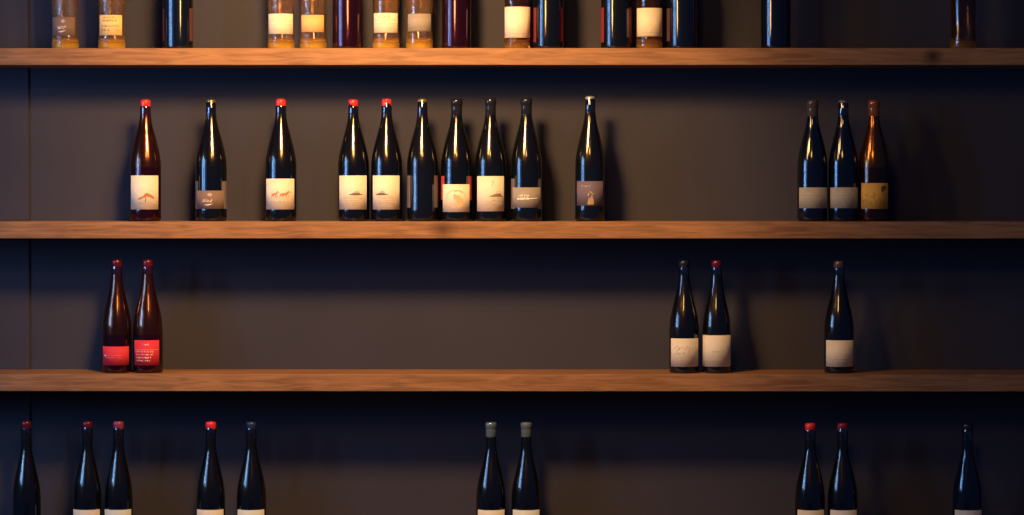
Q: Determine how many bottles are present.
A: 44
